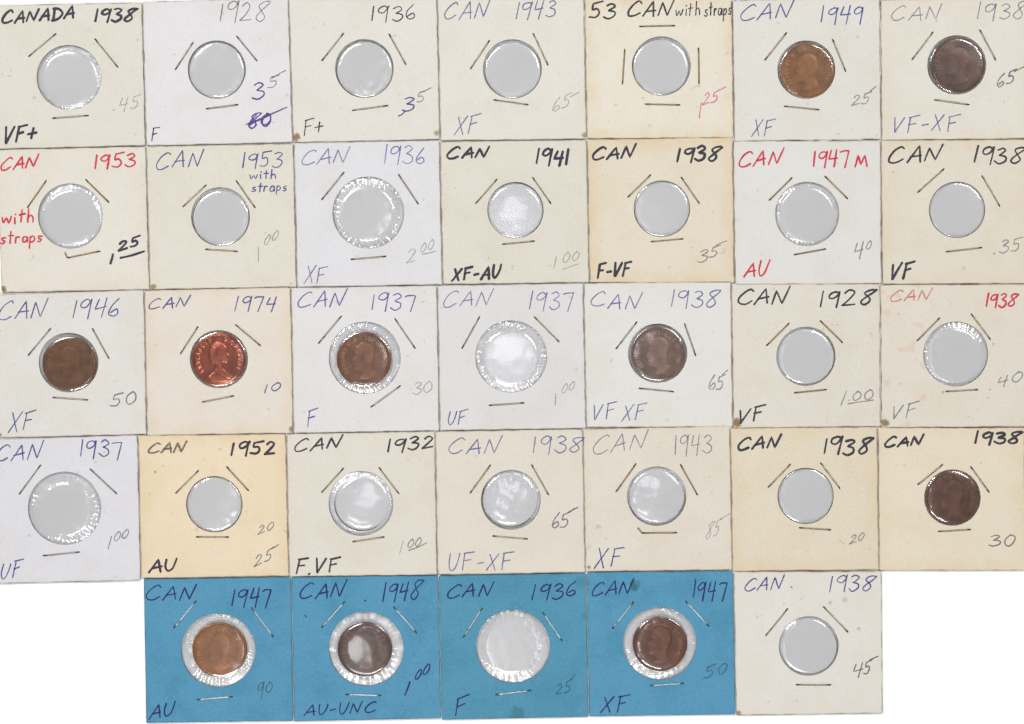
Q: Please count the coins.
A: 10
